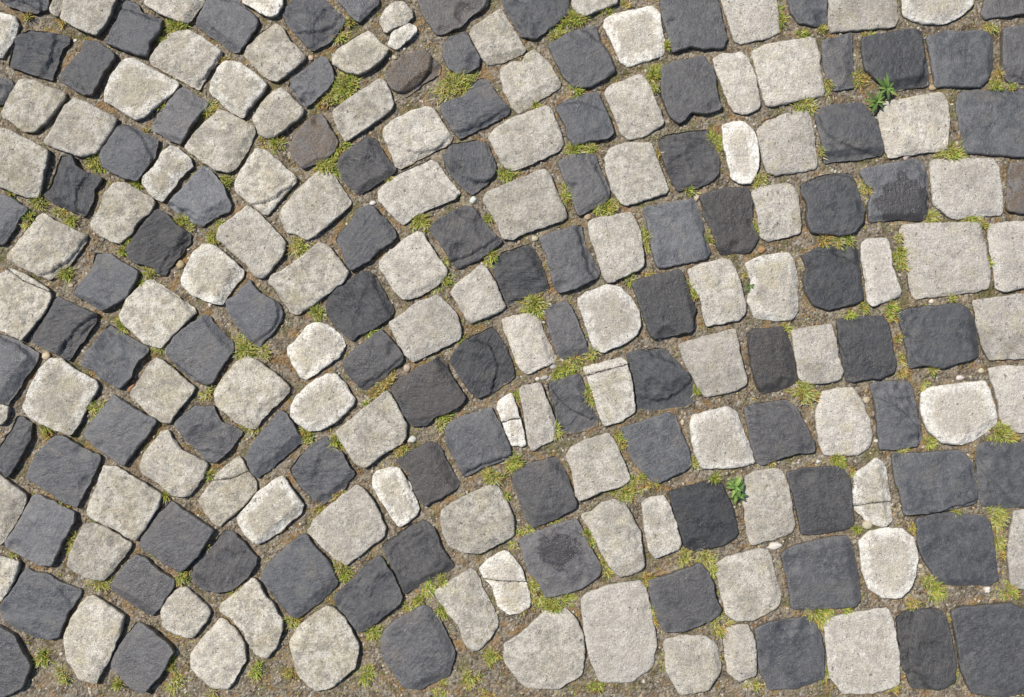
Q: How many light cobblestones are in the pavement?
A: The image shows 106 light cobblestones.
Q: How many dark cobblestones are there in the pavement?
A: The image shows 98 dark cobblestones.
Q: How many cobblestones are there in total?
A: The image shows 204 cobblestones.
